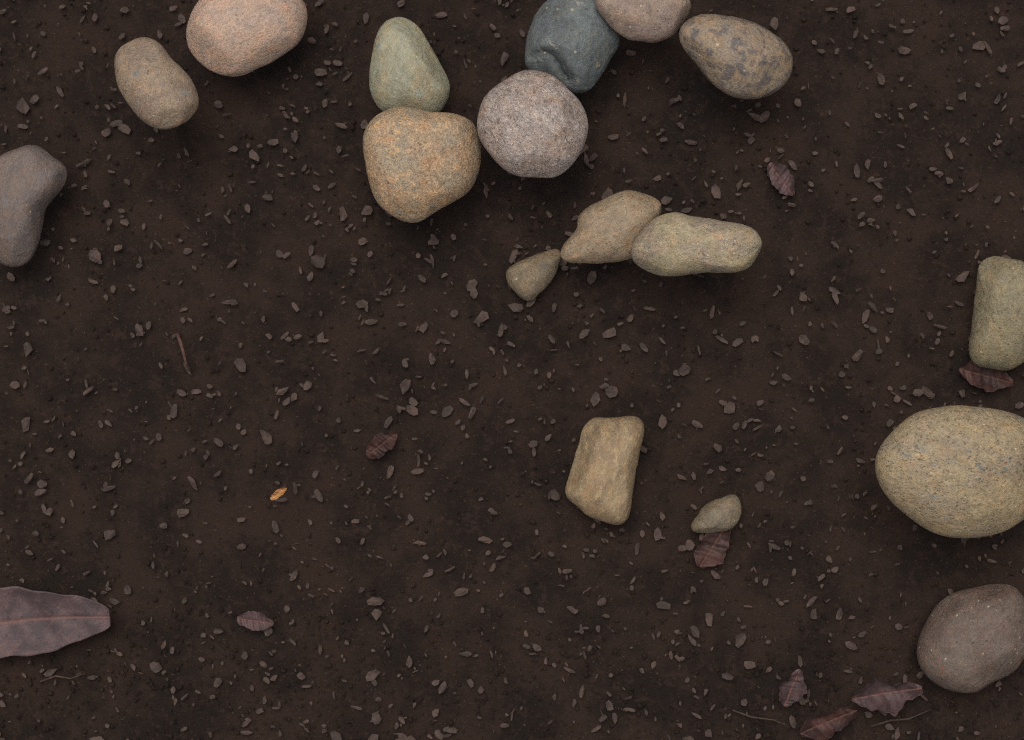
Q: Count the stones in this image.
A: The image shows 17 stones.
